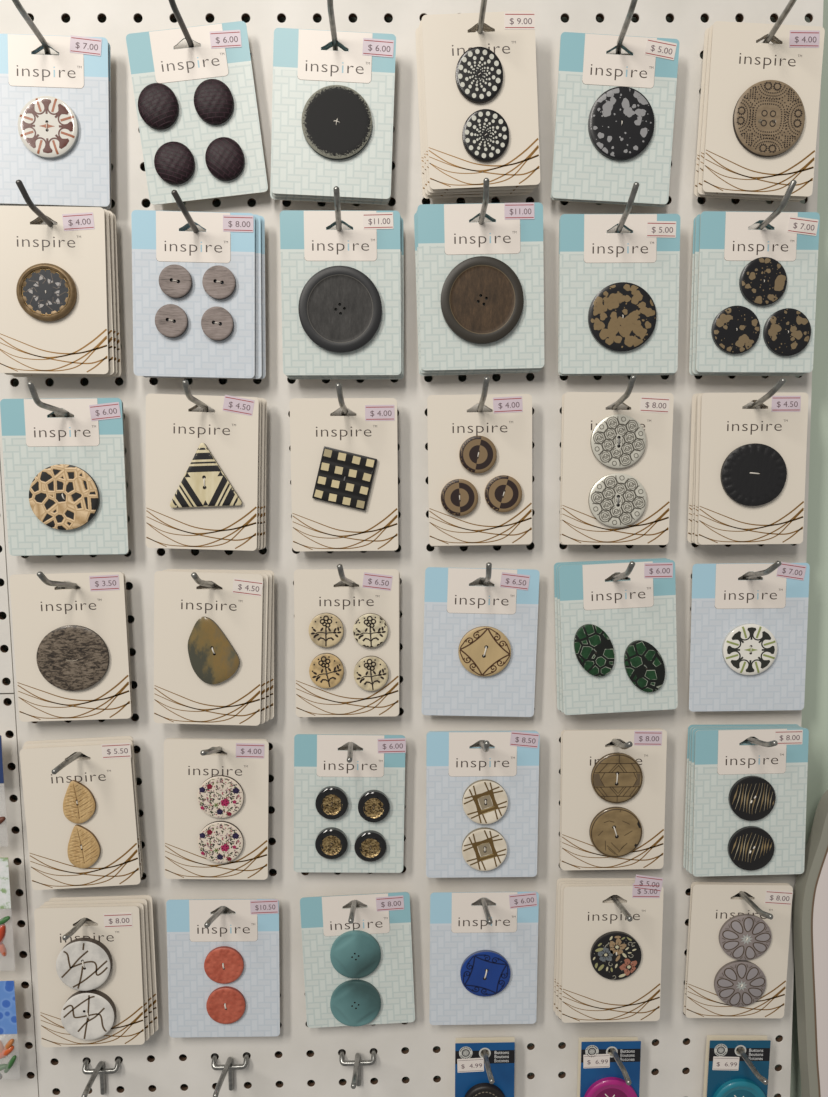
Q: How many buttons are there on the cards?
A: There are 67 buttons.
